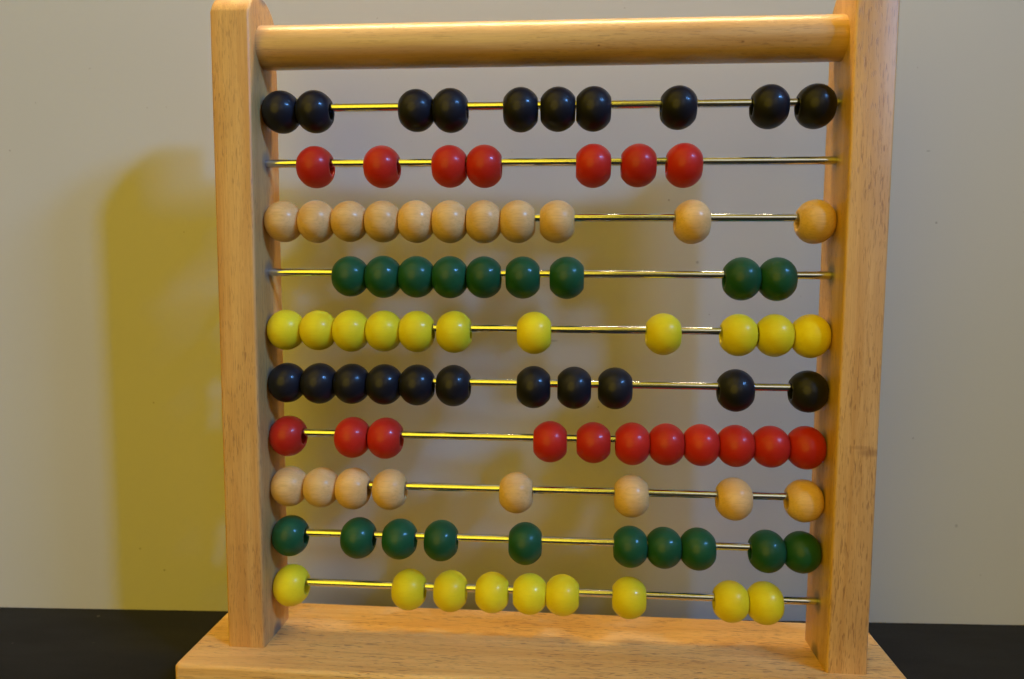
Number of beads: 97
